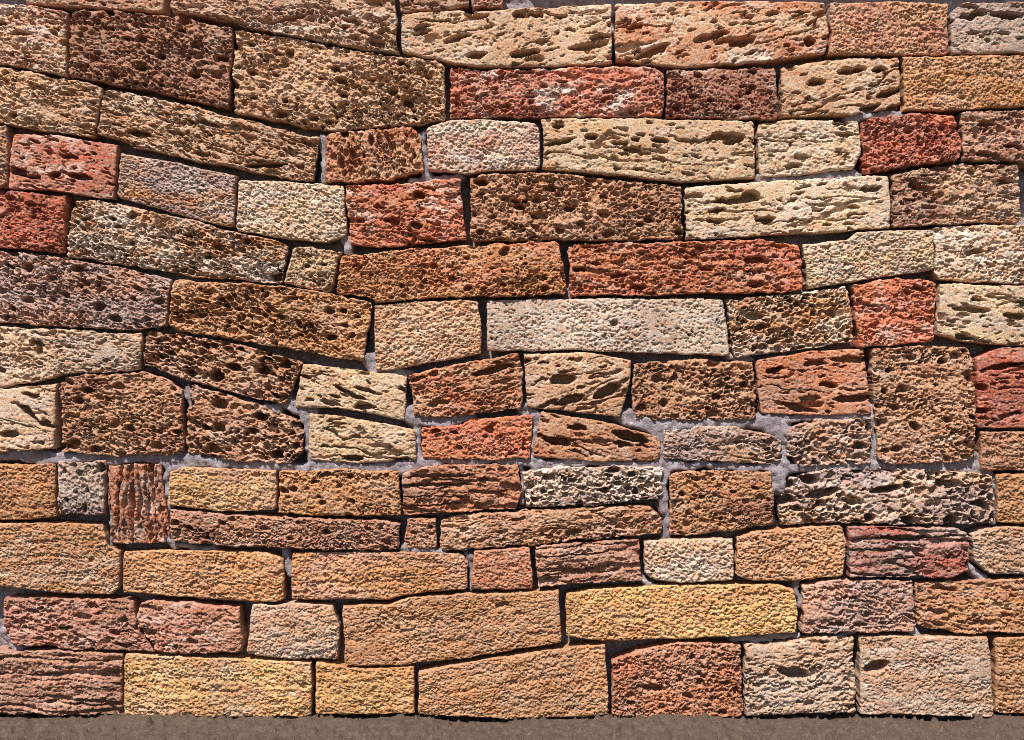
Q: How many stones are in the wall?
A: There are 100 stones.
